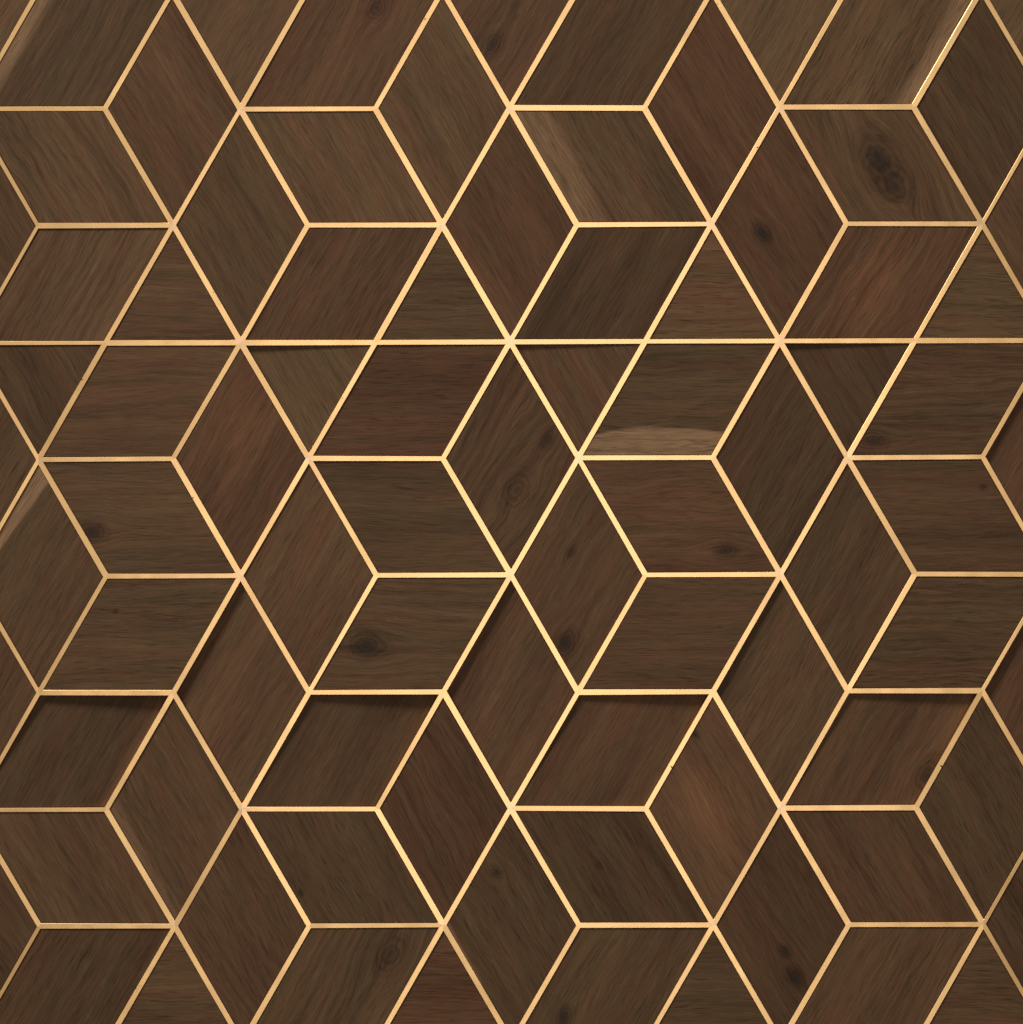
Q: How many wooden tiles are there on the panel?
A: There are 85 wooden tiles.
